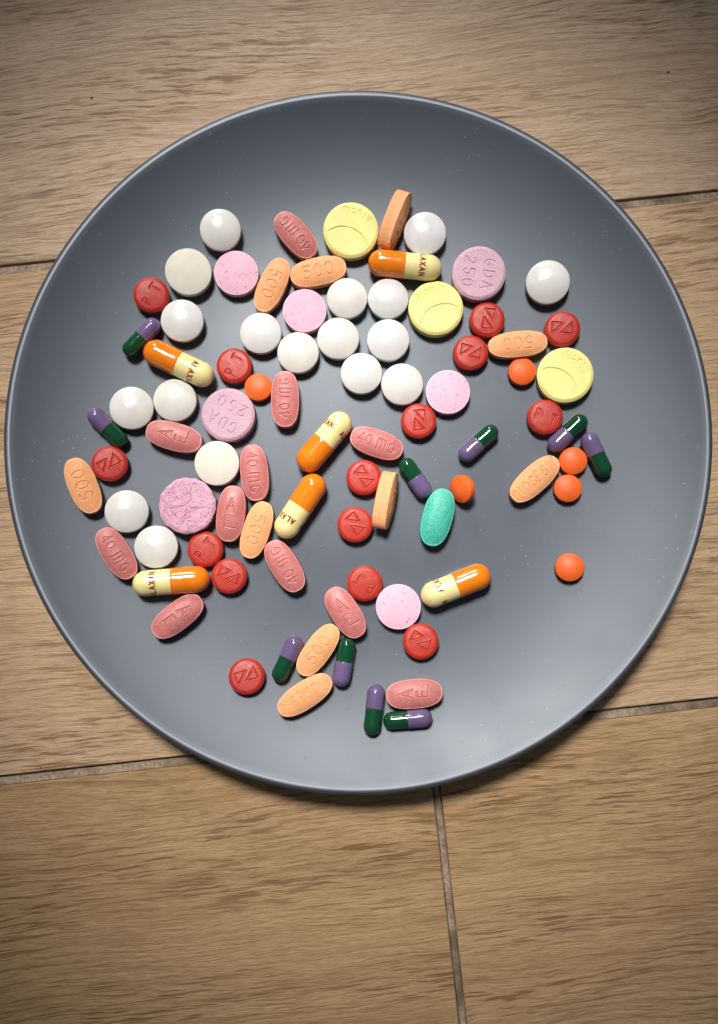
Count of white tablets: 18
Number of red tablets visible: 15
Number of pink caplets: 11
